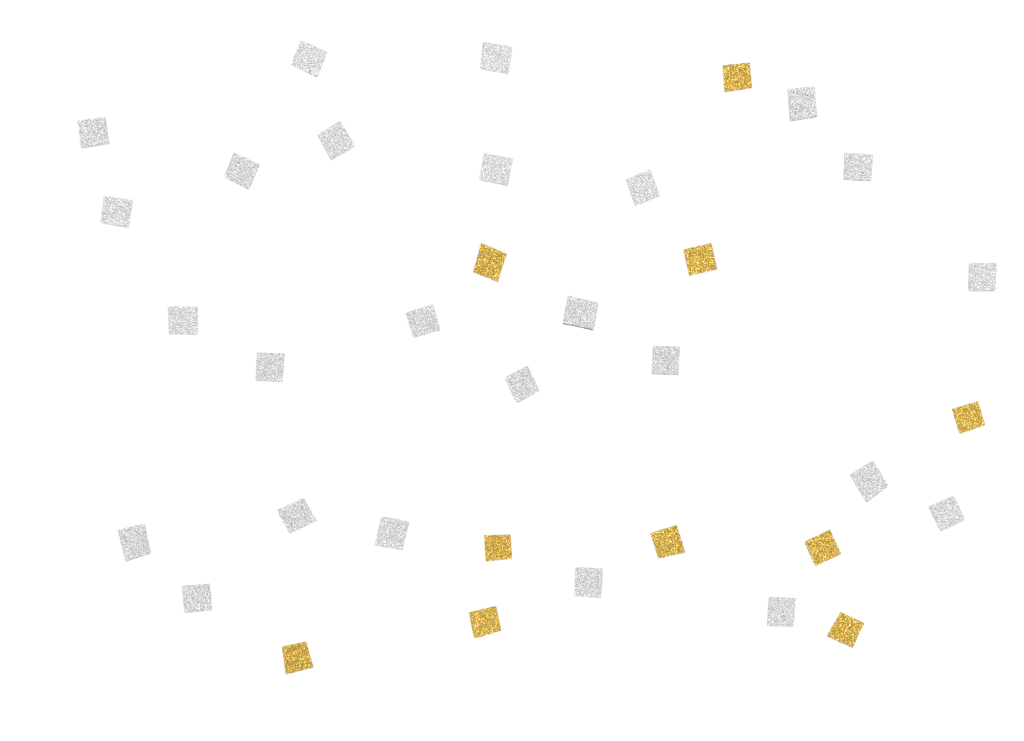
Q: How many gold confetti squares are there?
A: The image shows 10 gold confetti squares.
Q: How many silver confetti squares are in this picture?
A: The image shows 25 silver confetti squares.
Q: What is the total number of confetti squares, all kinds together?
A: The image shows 35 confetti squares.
